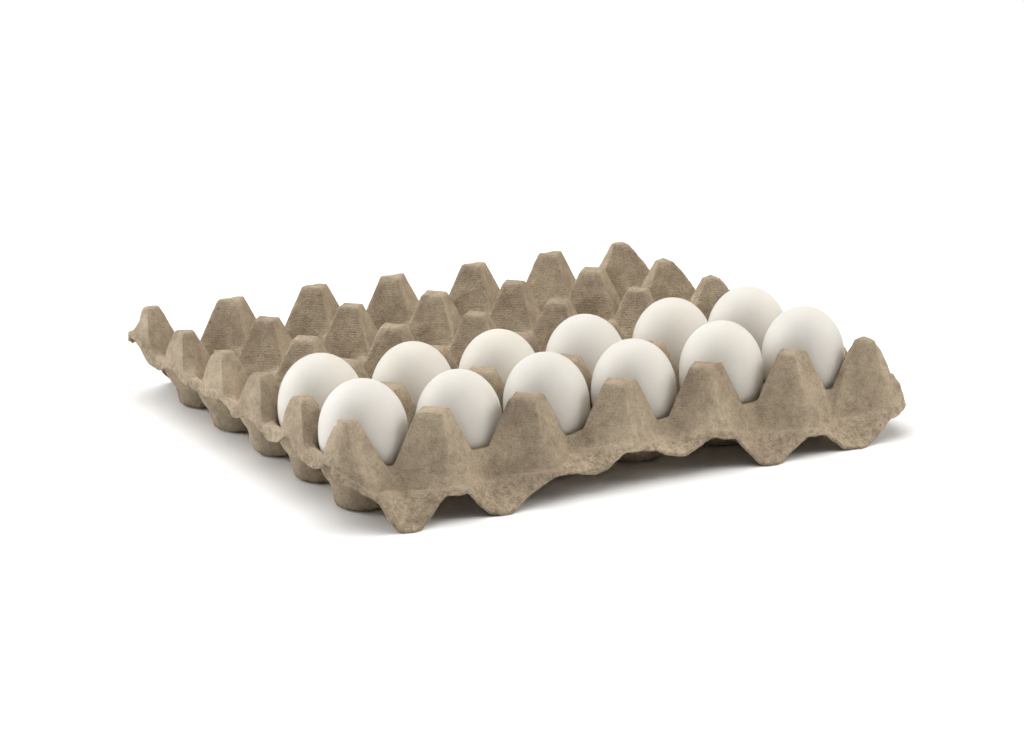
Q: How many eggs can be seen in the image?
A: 12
